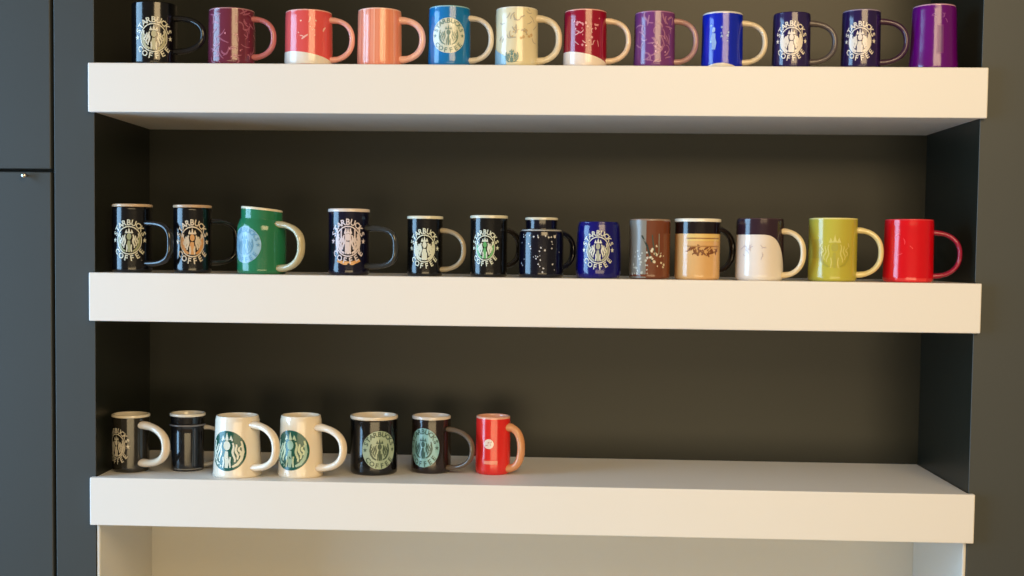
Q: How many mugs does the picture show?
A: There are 32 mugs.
